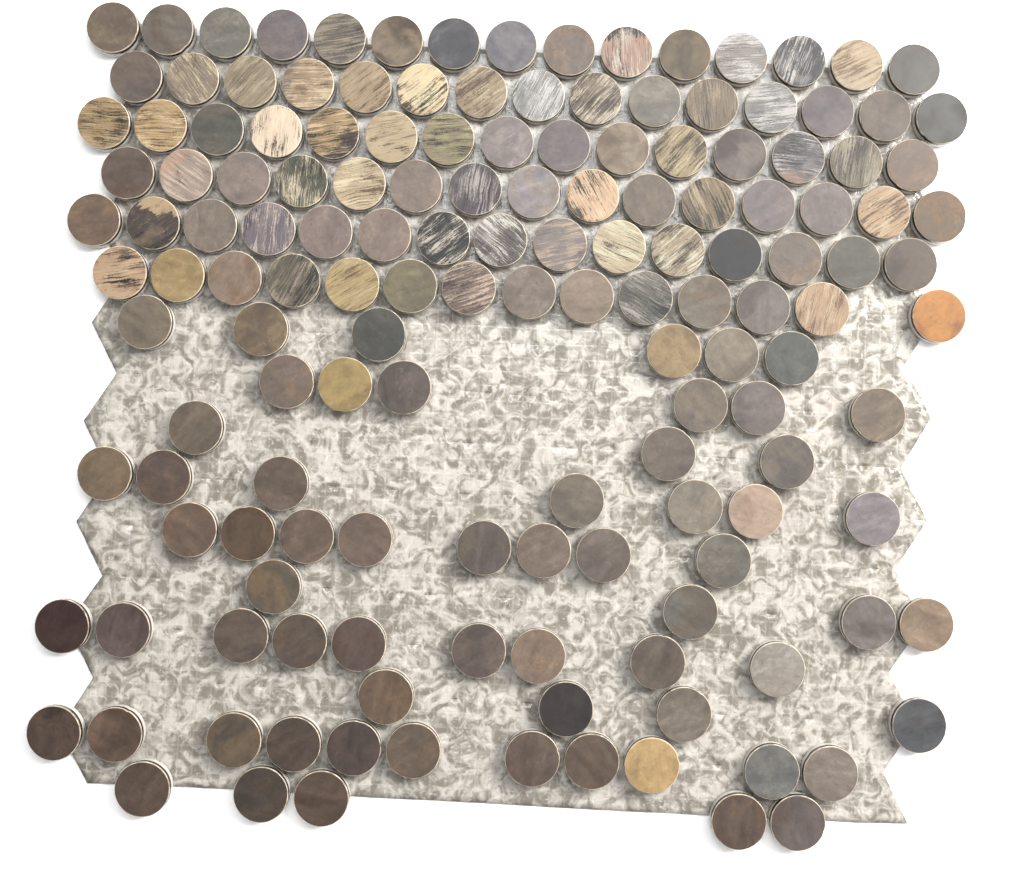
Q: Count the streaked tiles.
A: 44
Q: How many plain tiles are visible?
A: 108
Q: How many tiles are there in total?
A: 152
